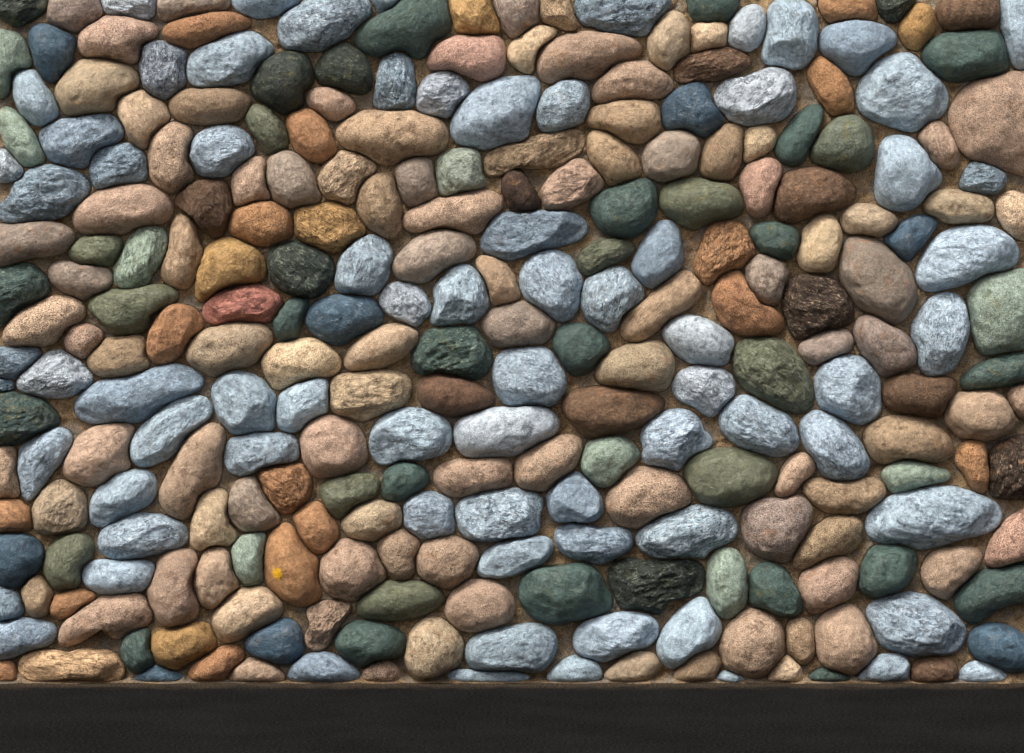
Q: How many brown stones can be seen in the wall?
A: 131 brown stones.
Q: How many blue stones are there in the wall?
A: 82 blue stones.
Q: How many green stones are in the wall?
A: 46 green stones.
